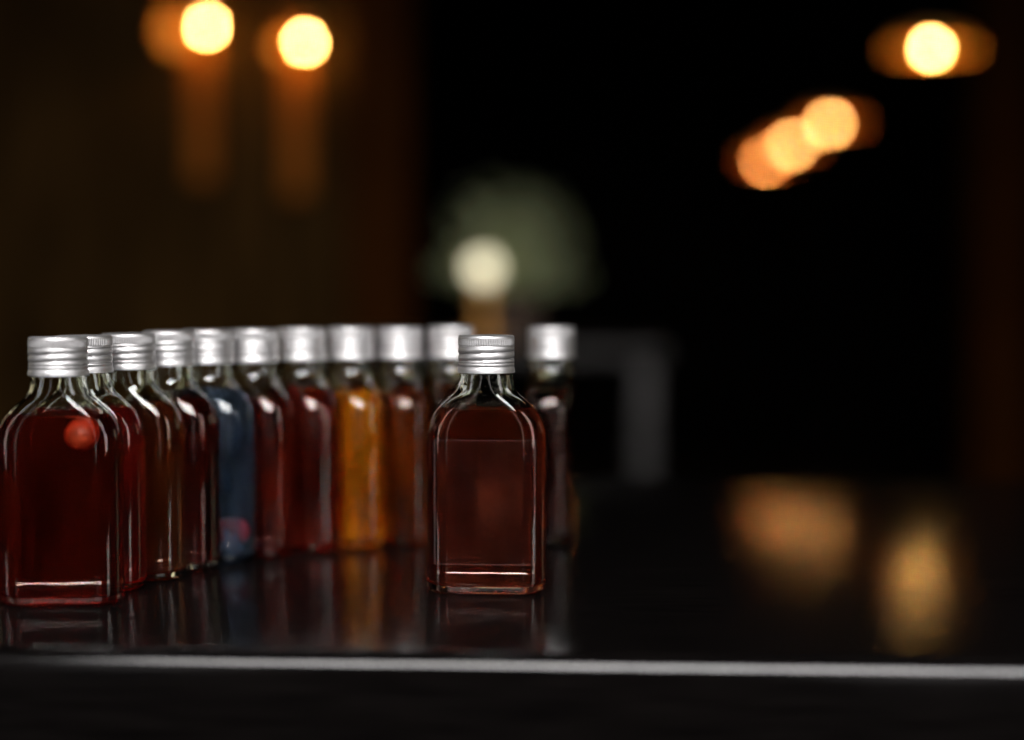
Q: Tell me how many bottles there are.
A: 12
